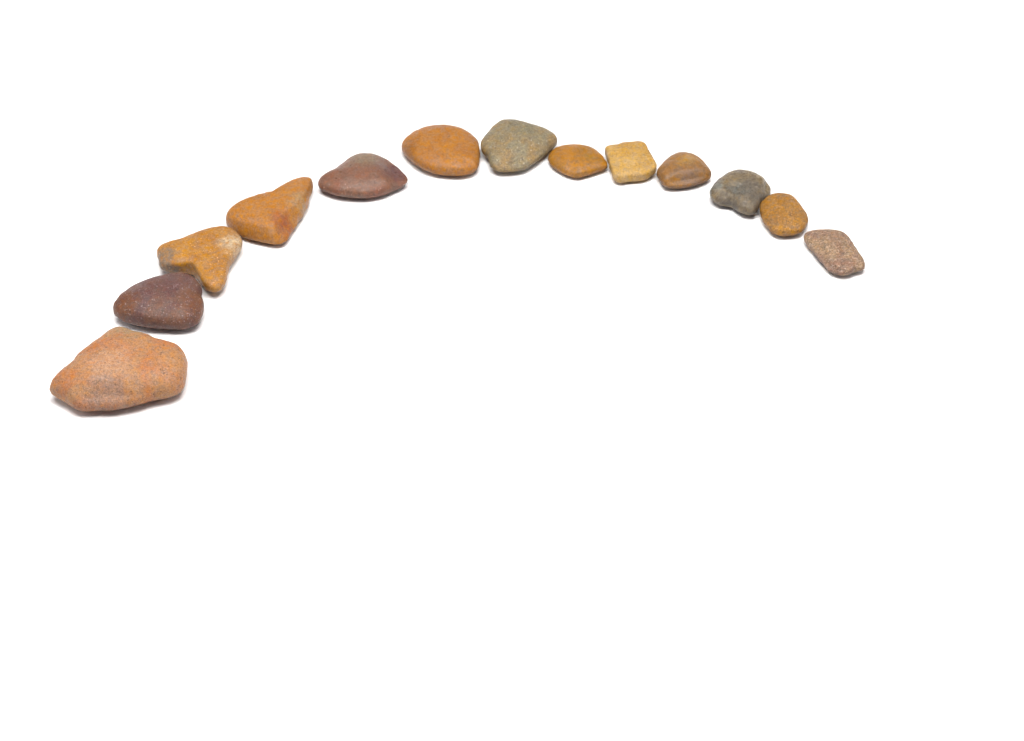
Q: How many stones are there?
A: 13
